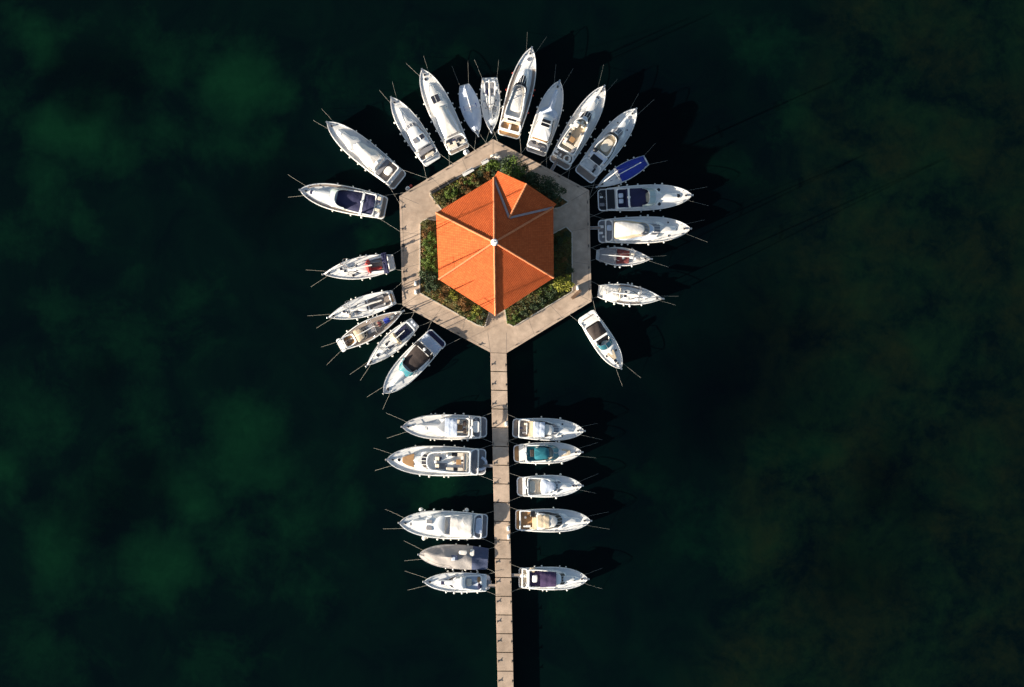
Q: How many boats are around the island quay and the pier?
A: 31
